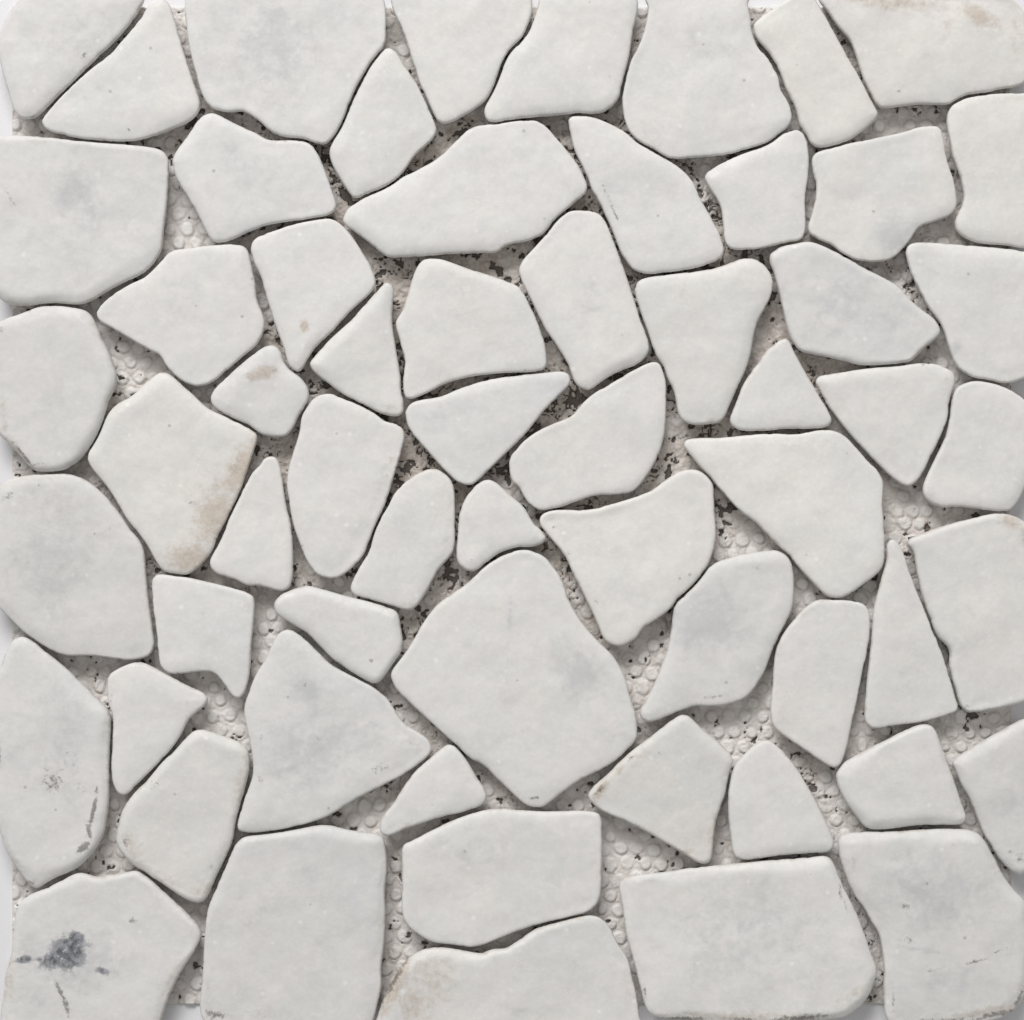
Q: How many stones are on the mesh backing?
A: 61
